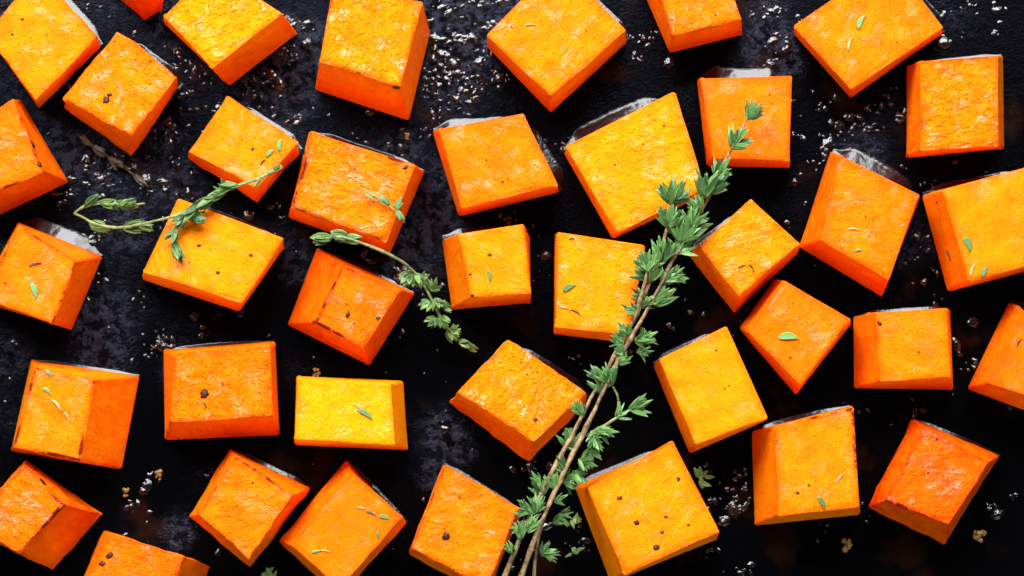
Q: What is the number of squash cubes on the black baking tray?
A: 39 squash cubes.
